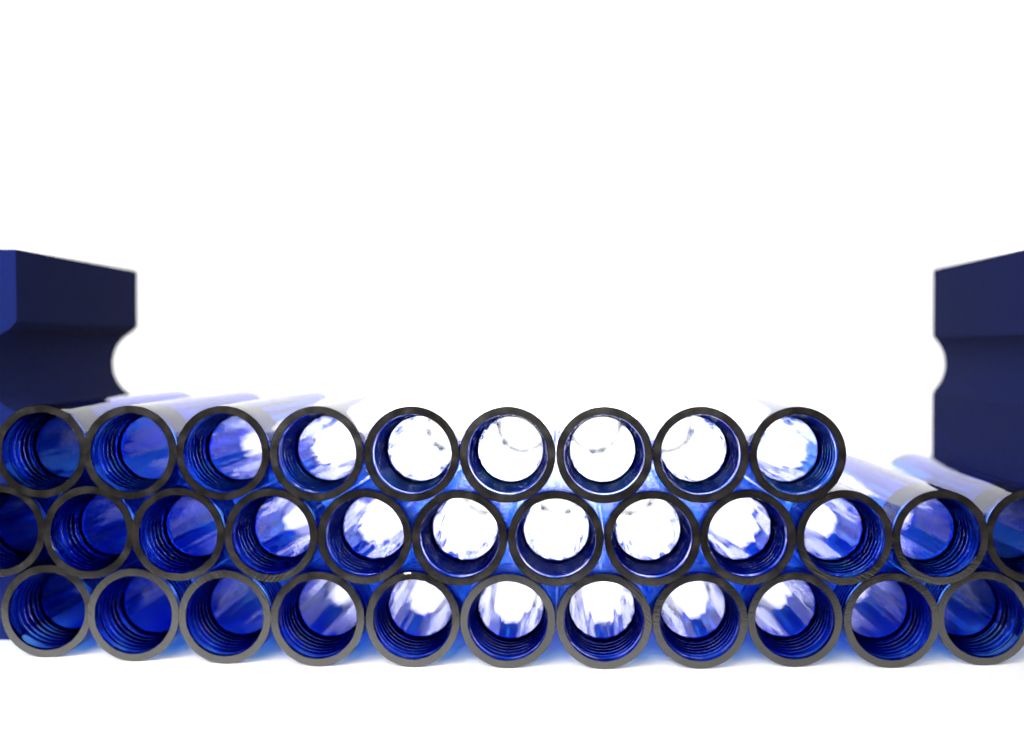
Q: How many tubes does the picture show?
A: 32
